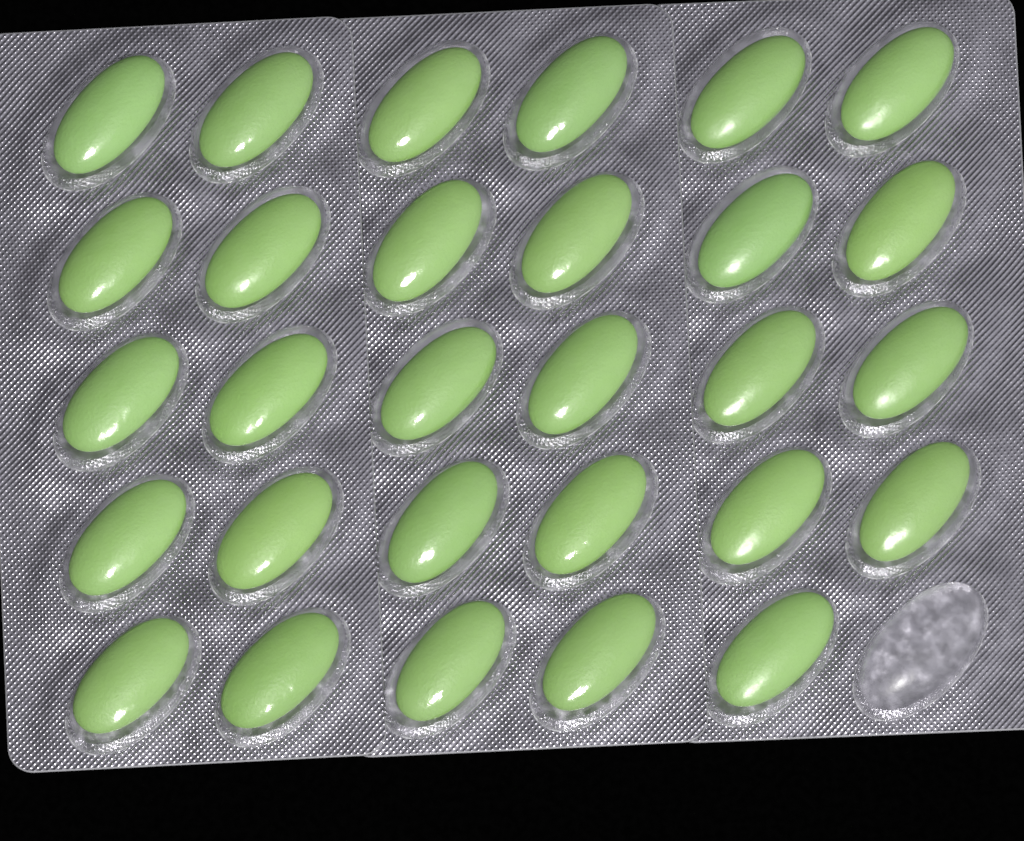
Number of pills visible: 29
